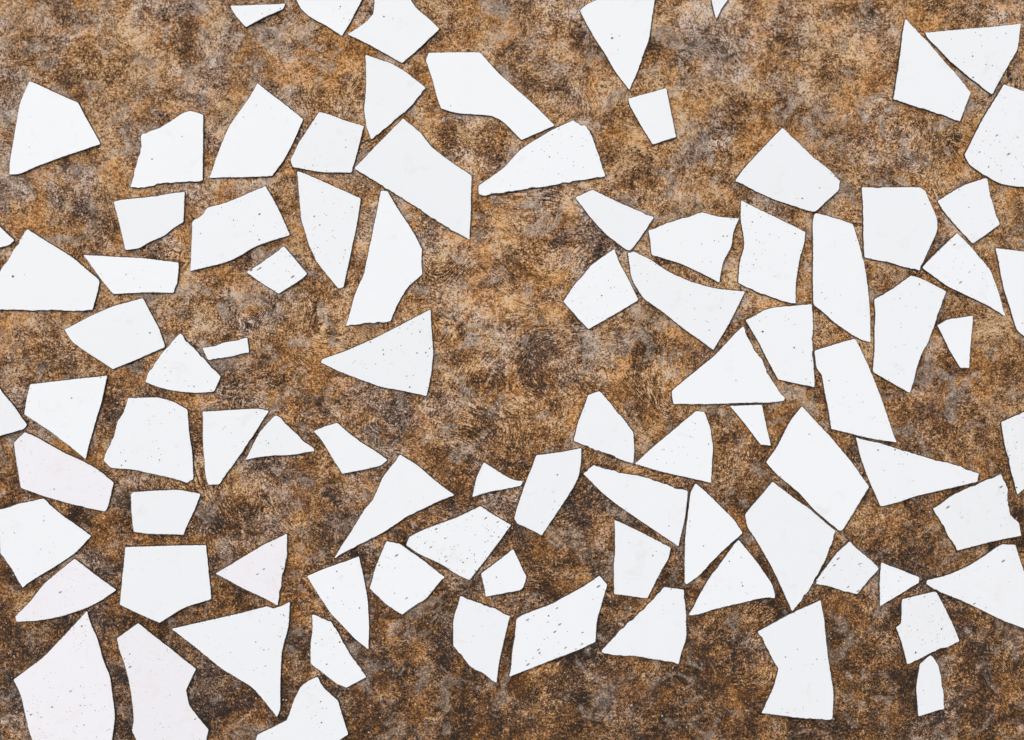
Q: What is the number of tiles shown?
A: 90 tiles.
